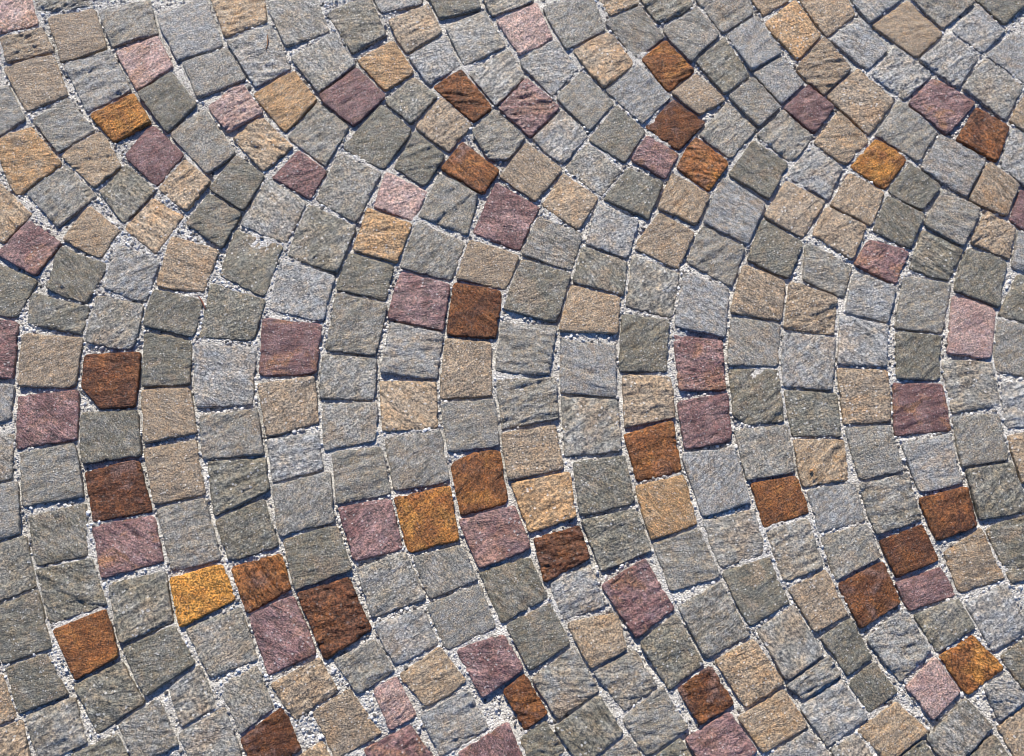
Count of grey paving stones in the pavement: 193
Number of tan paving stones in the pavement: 67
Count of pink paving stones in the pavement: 36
